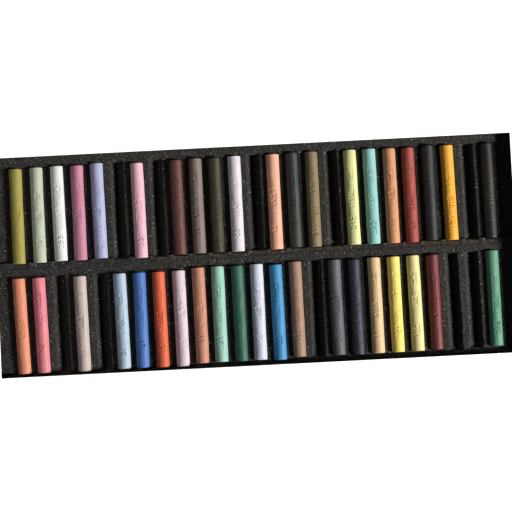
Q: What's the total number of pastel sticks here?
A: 40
